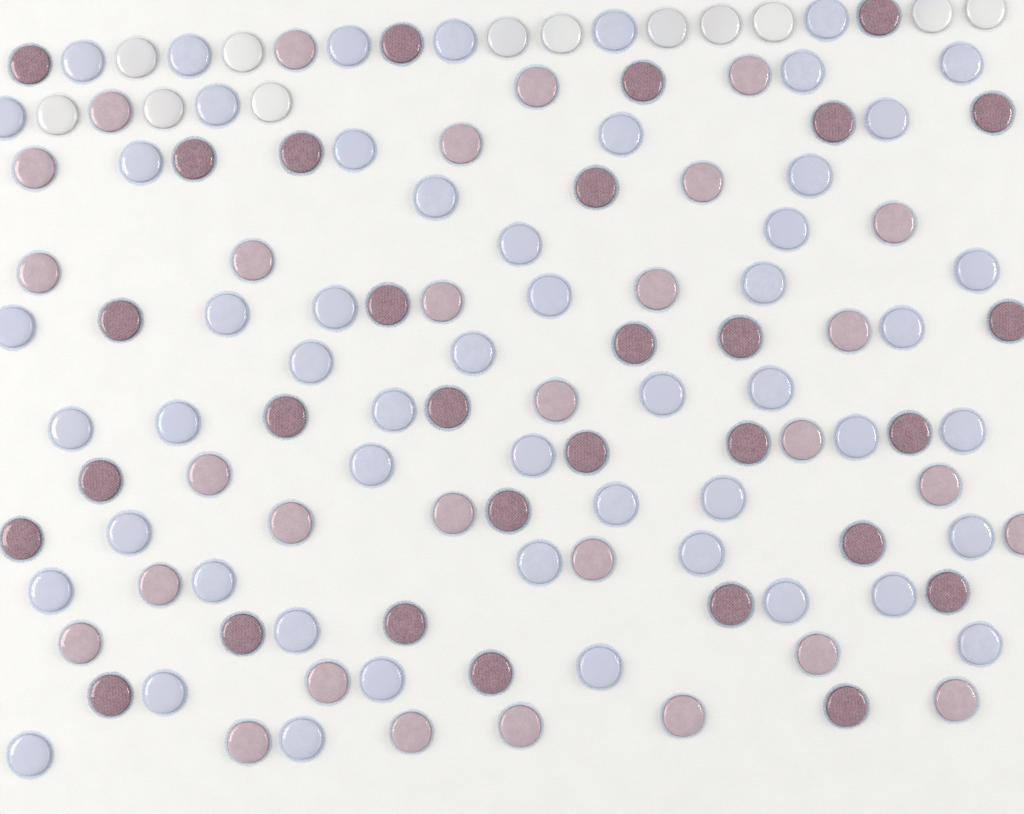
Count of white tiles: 12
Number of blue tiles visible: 53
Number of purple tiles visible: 30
